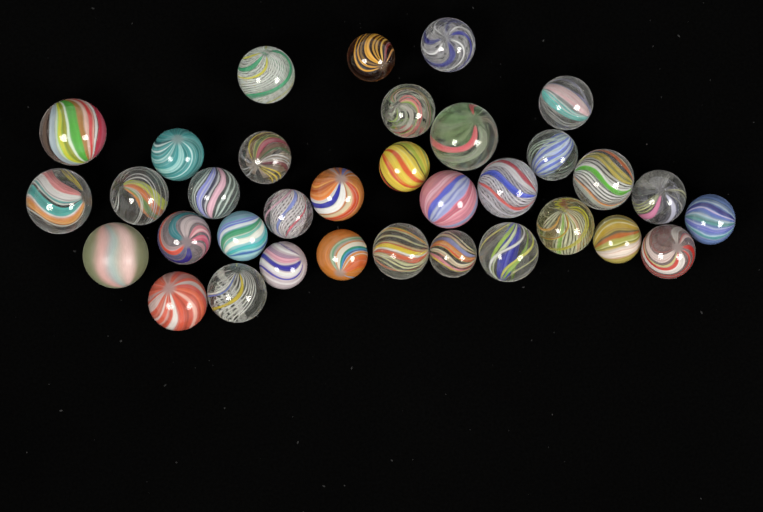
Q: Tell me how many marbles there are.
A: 34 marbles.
